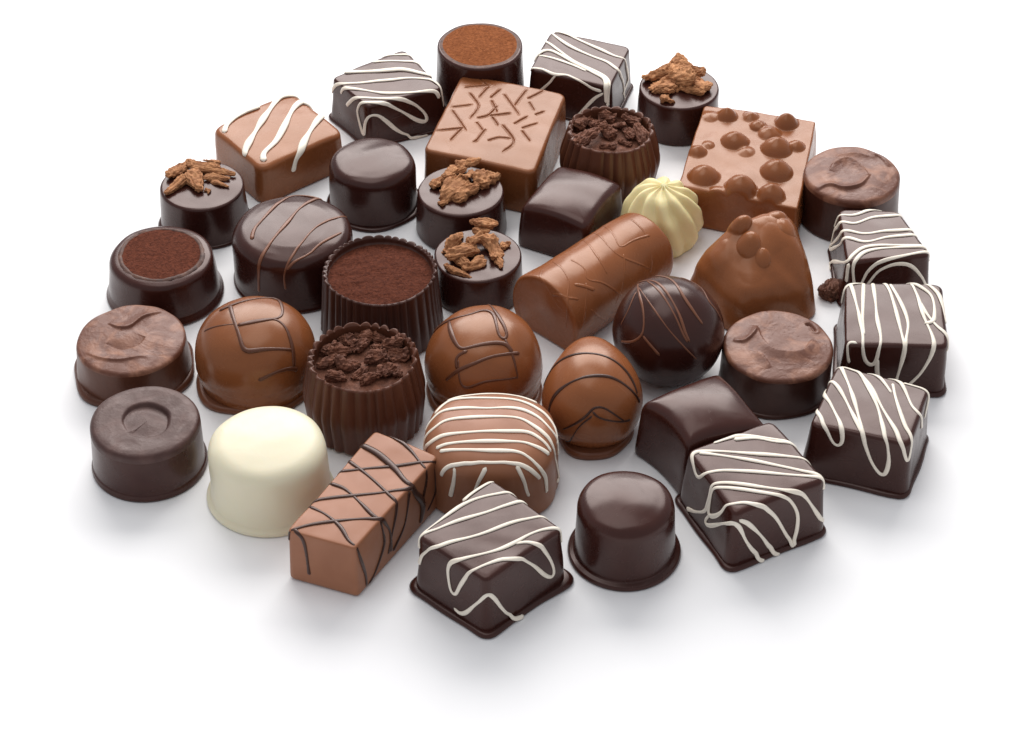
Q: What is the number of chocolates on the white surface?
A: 38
